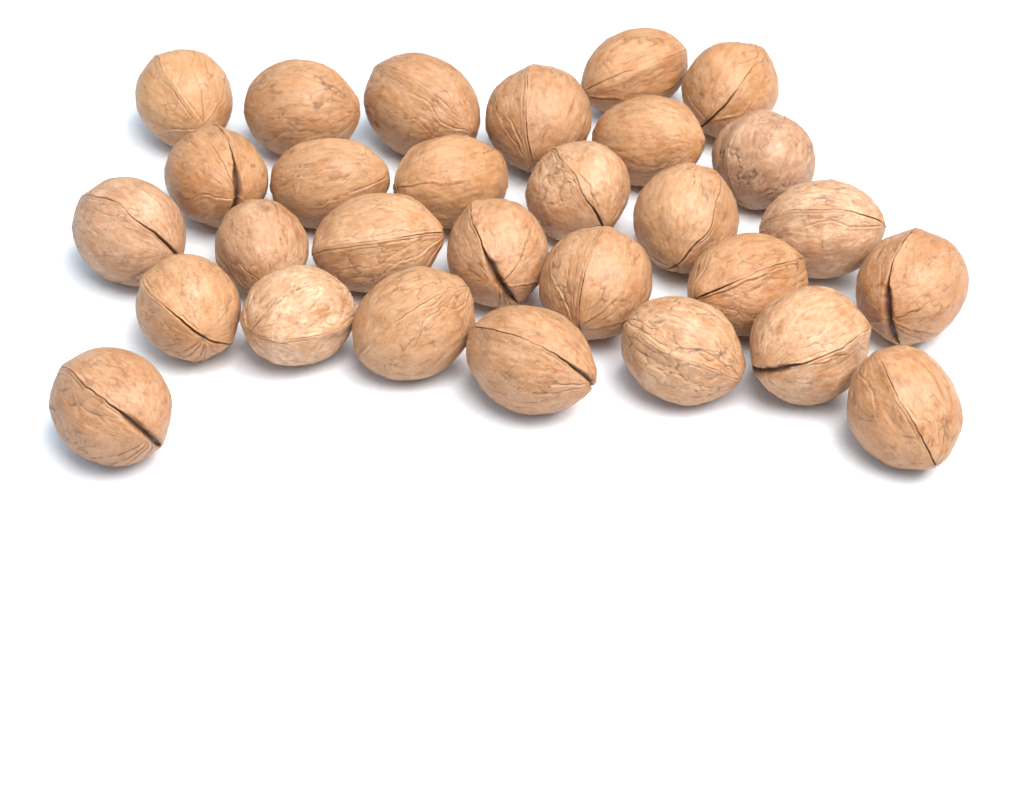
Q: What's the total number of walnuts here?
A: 29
